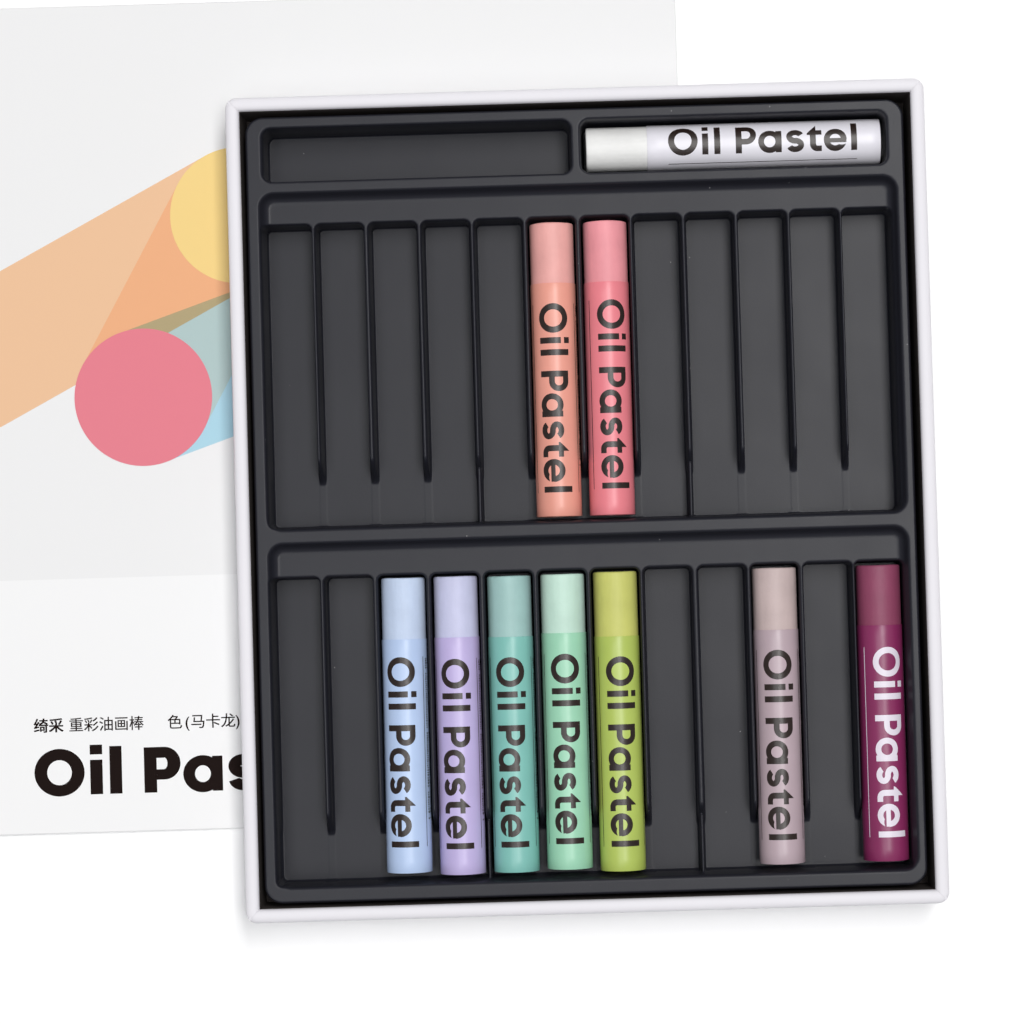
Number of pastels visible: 10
